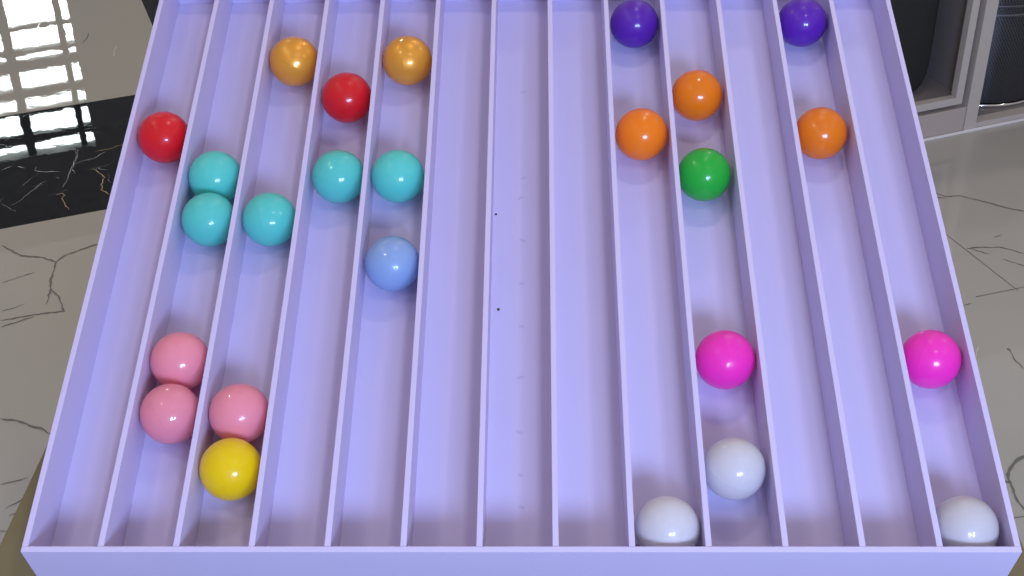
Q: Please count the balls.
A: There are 25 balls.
